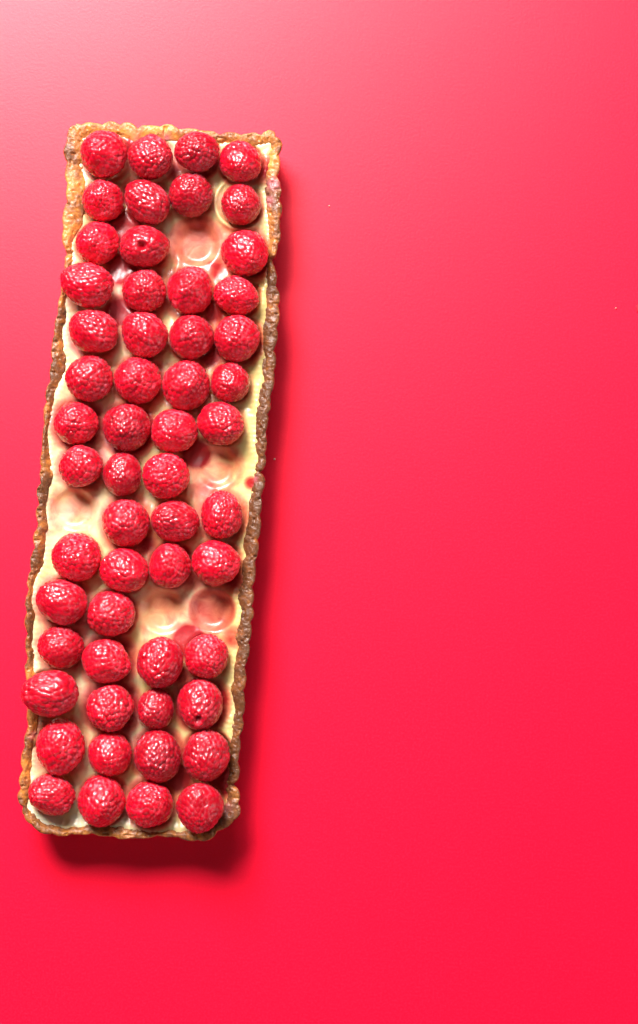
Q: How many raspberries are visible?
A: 55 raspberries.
